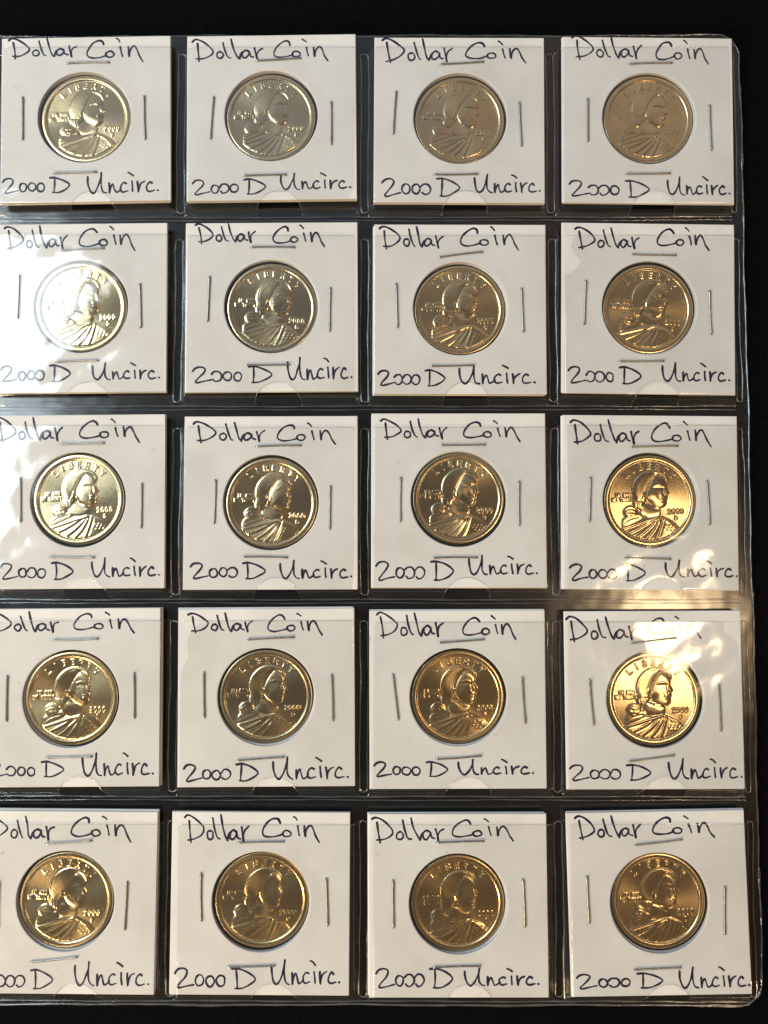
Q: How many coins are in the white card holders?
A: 20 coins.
